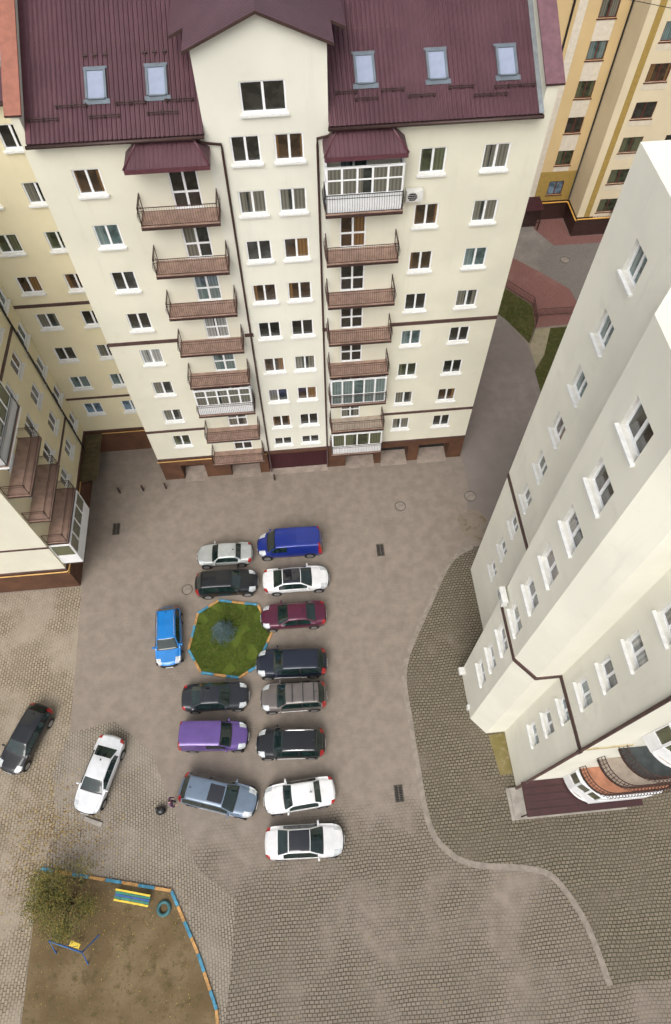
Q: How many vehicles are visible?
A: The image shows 16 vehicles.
